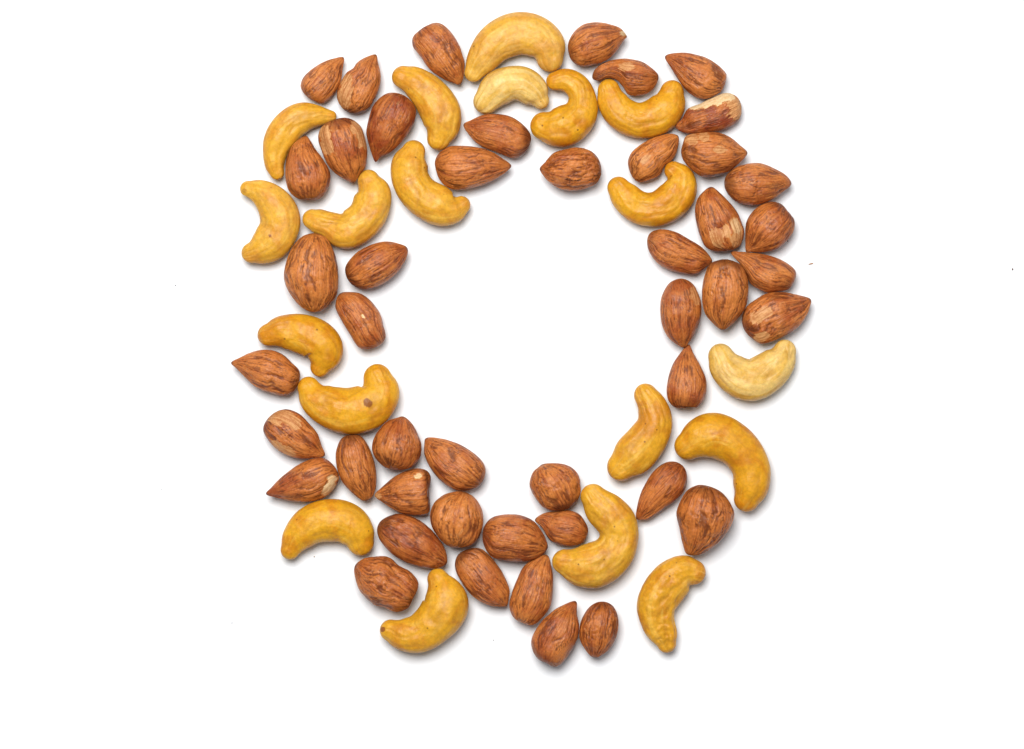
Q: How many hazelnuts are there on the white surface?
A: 46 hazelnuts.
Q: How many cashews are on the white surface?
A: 19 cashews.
